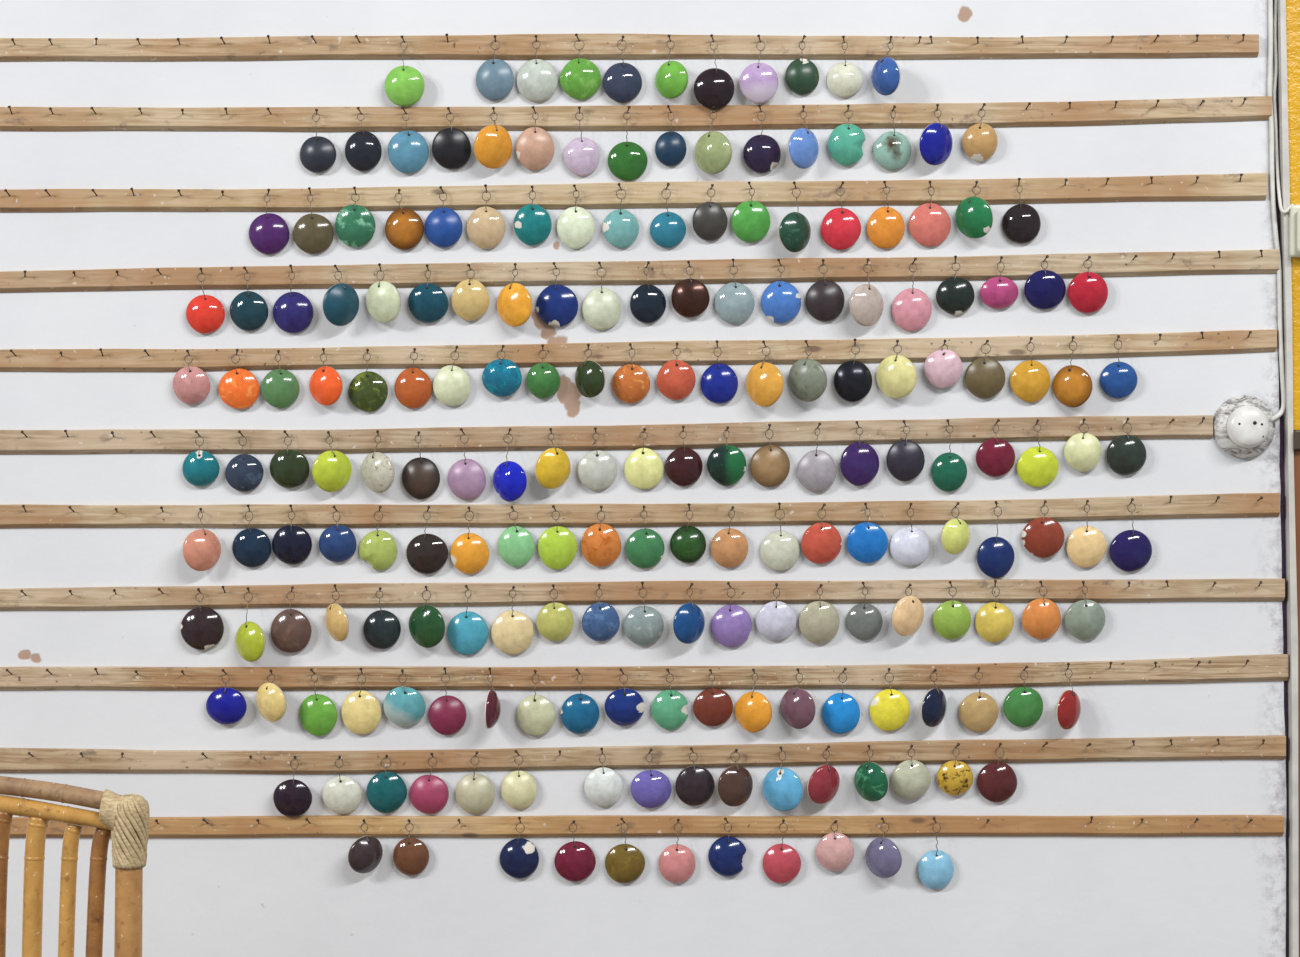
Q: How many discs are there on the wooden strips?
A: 200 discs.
